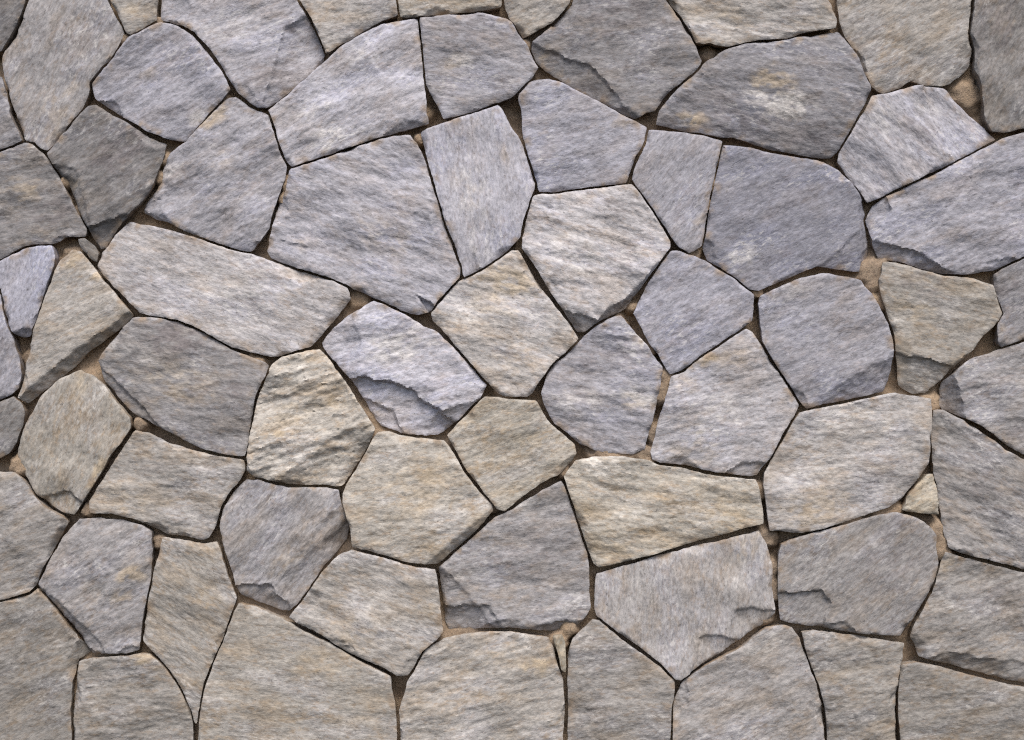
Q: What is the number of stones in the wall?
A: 70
